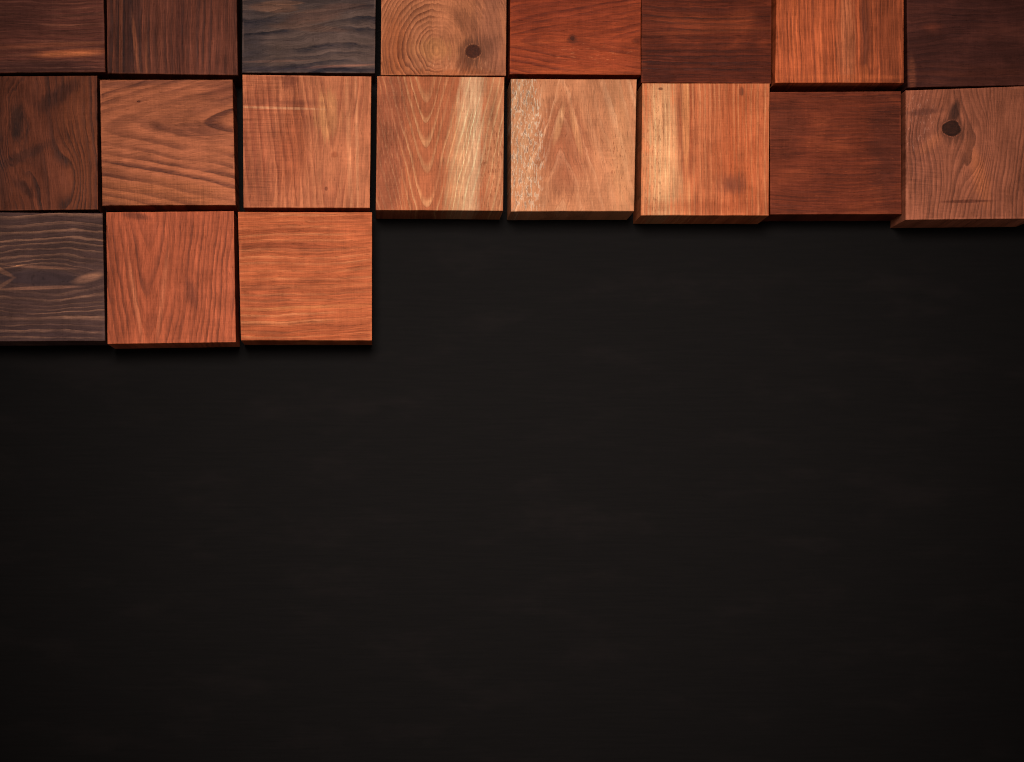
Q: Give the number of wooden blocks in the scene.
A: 19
